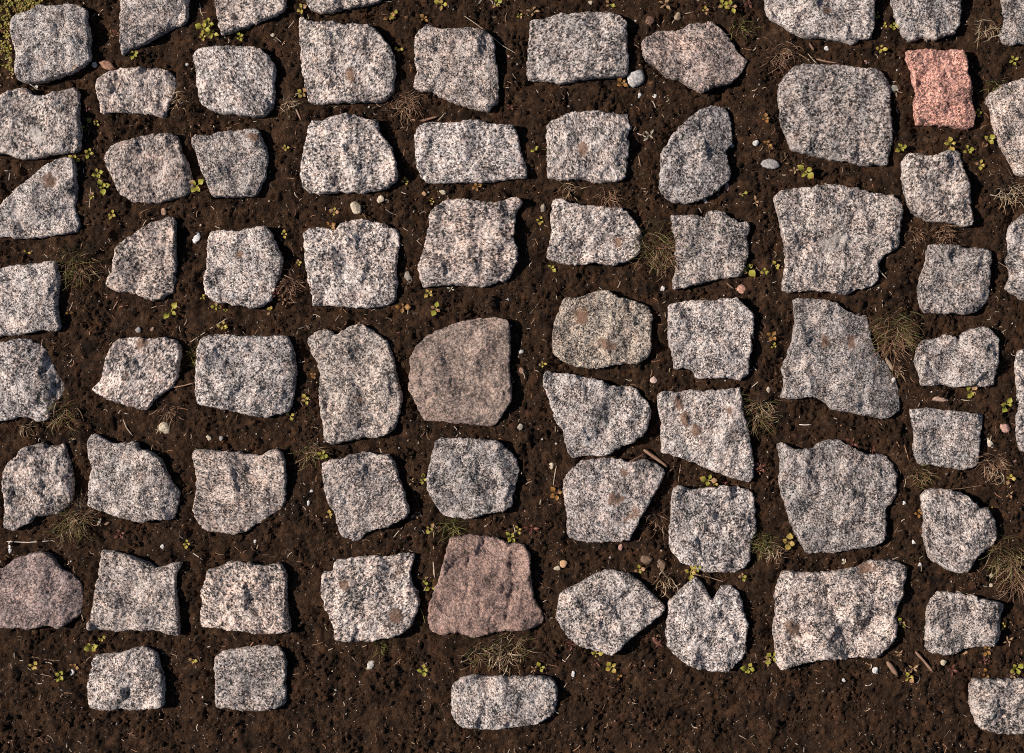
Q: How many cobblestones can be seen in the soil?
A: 70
